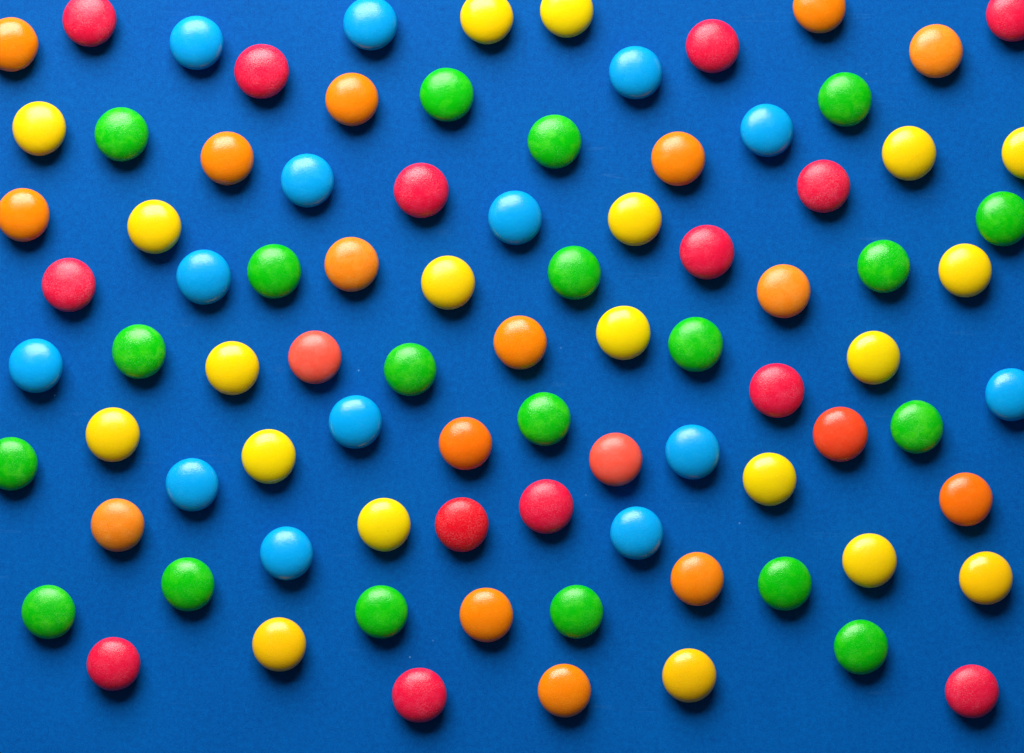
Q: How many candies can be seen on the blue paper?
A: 87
